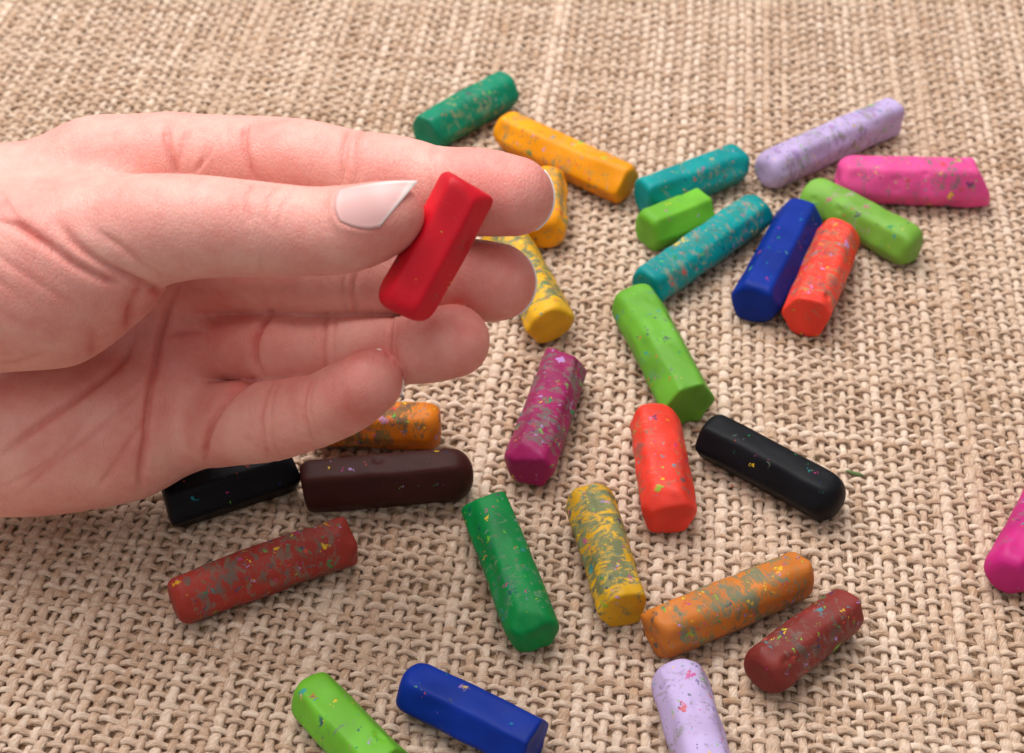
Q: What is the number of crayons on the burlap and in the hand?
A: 29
